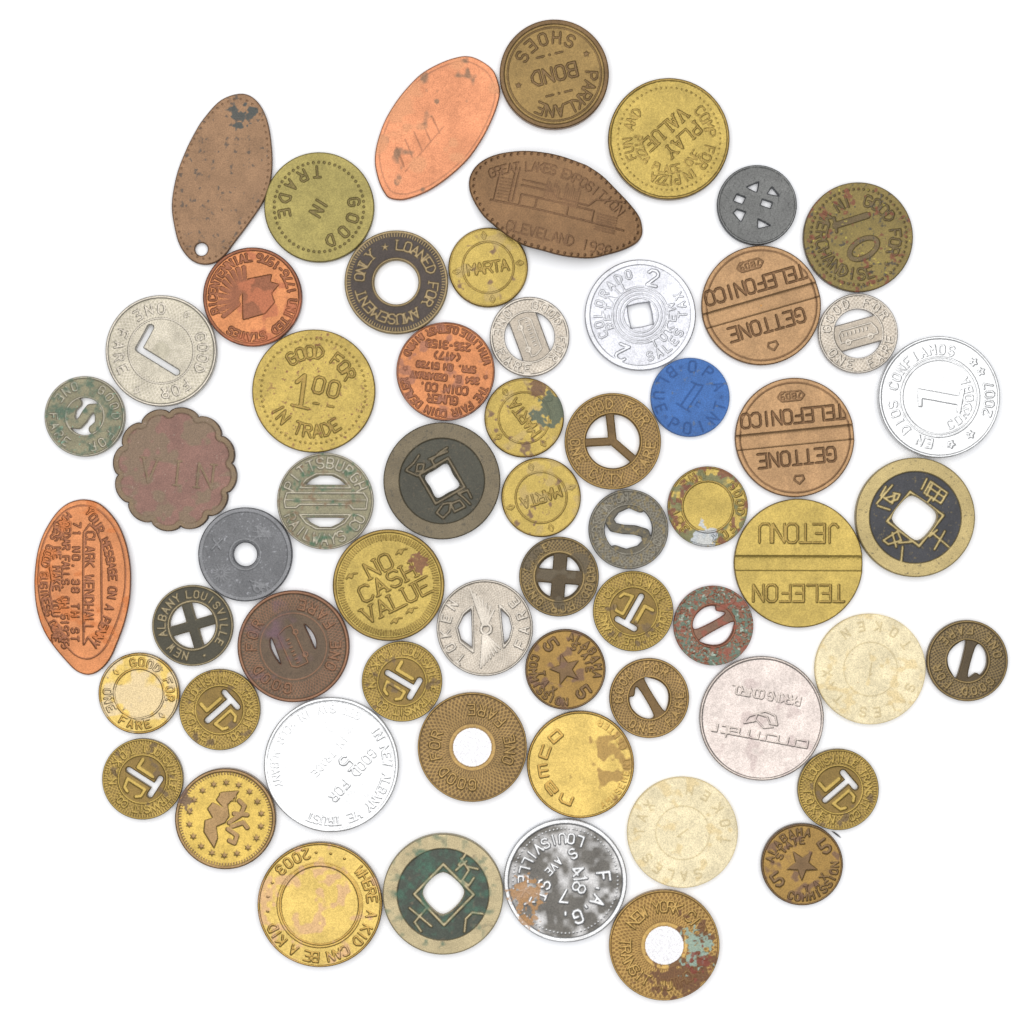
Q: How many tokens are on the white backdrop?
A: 61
